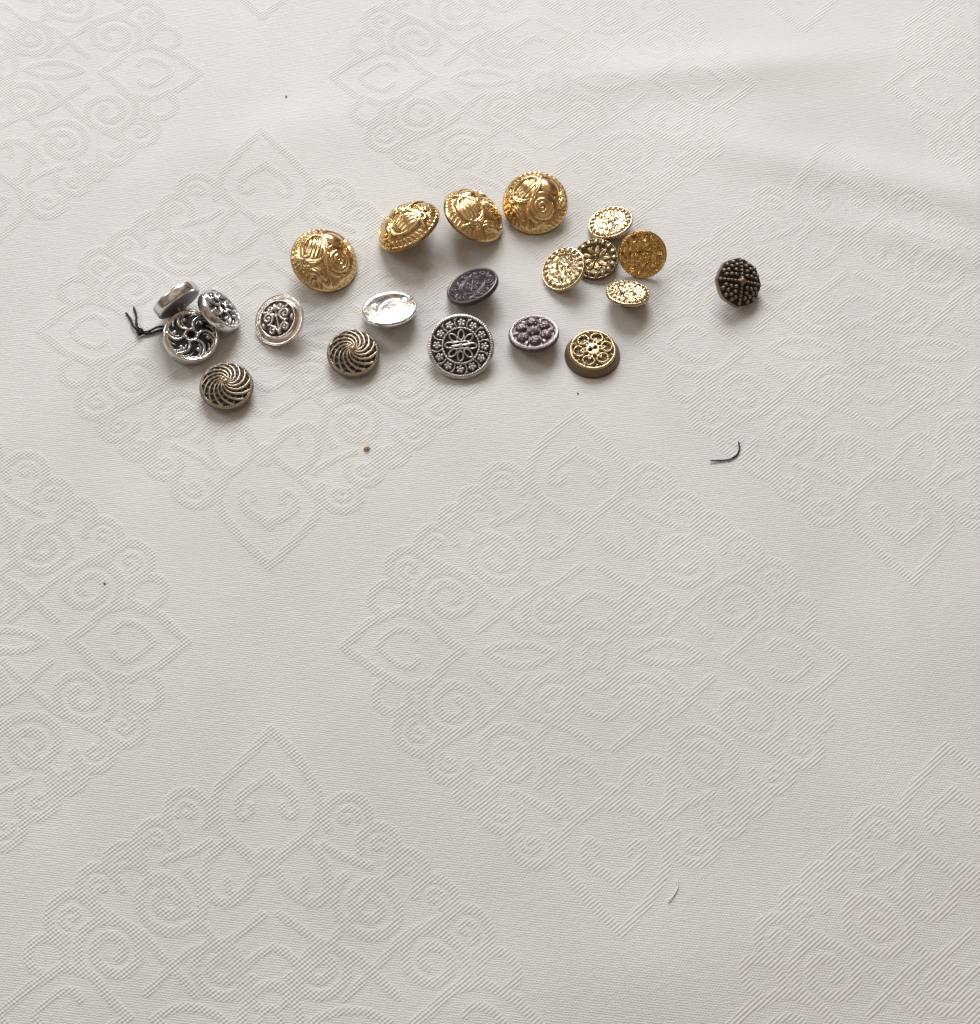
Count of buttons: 21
